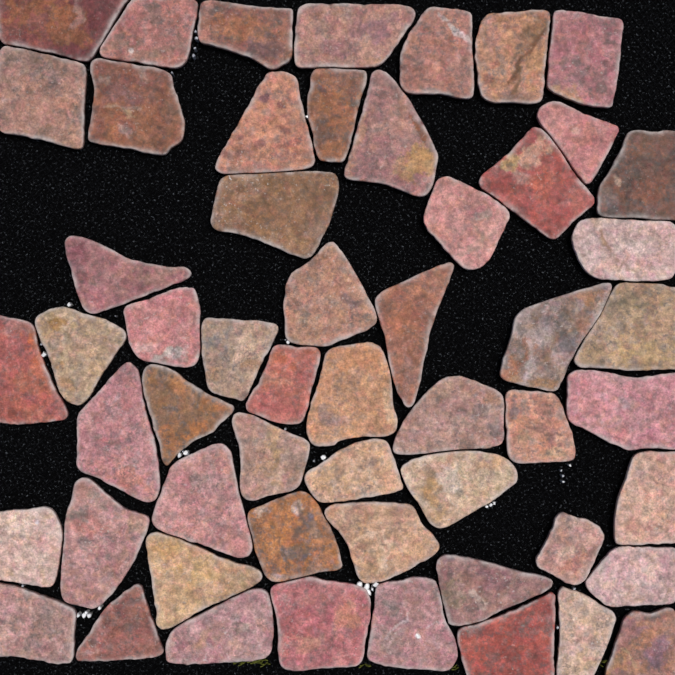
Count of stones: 55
